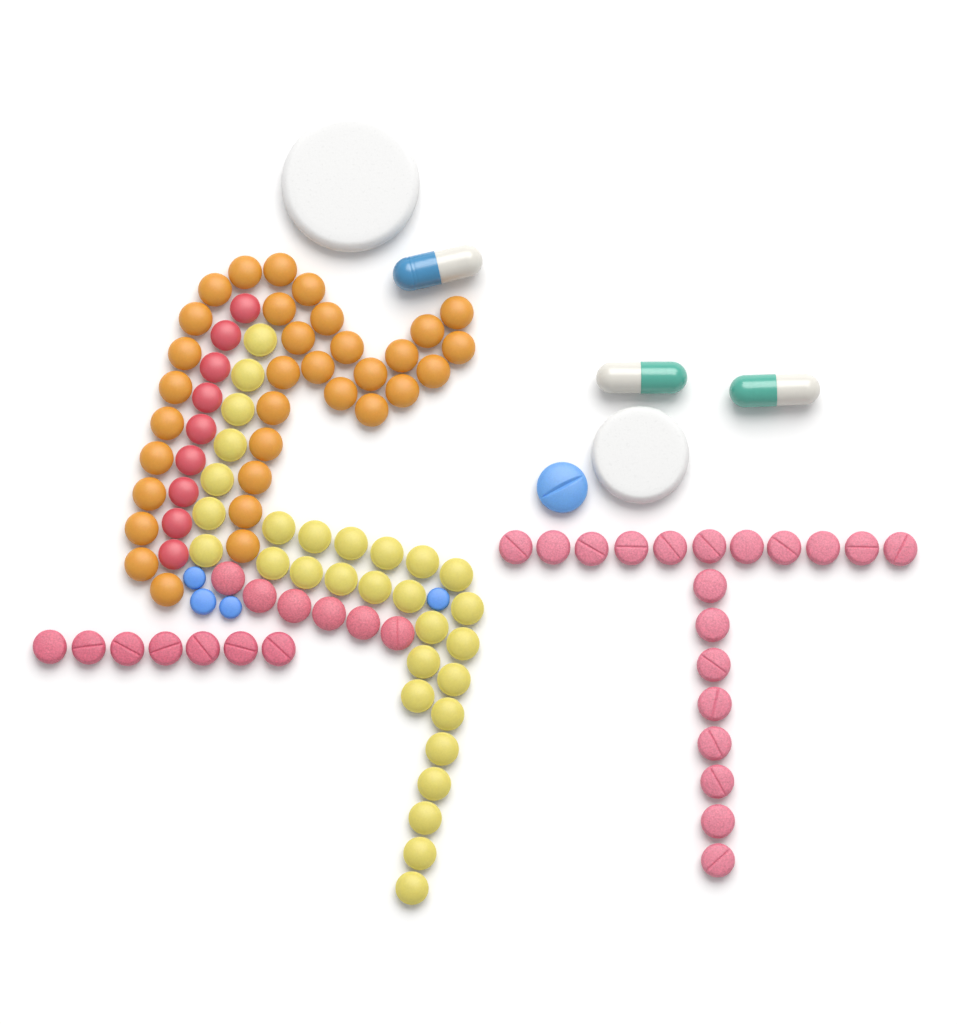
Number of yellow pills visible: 30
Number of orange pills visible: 33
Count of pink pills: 32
